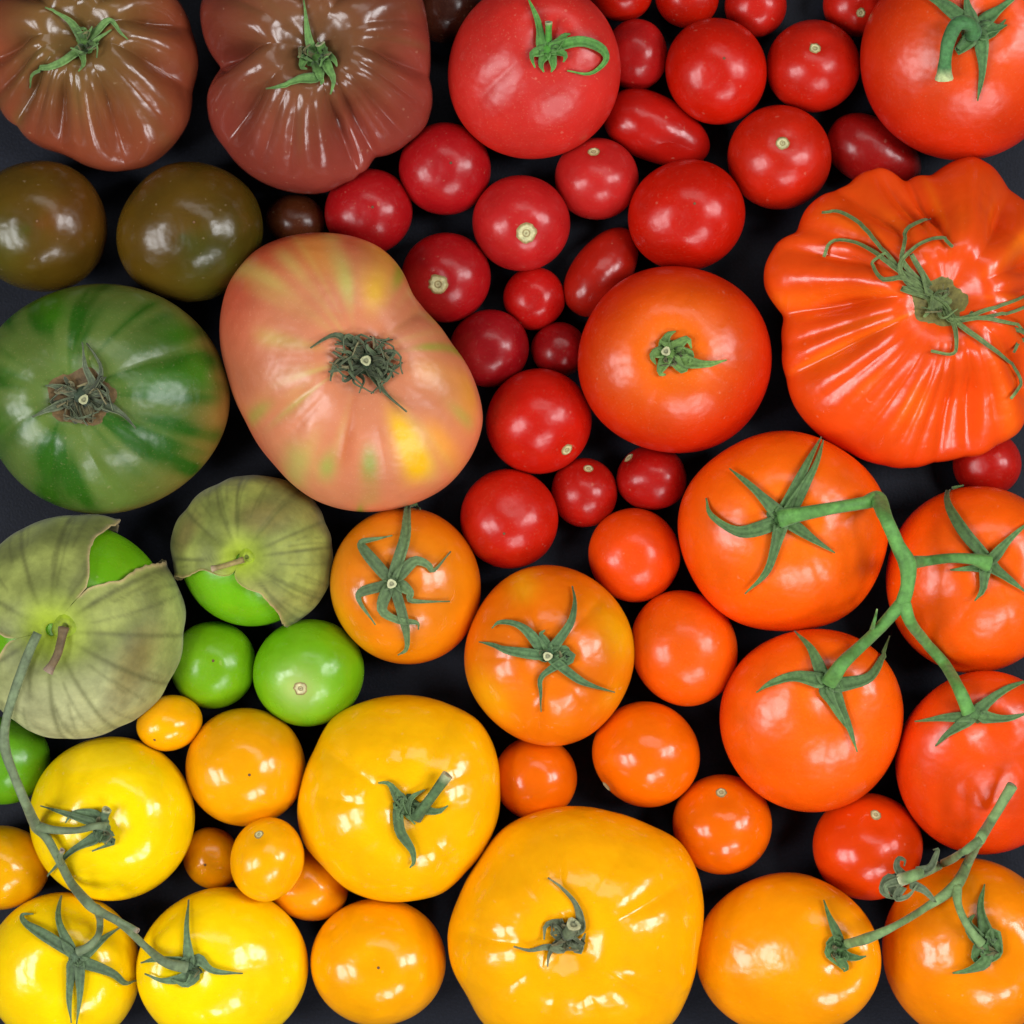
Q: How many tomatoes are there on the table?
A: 66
